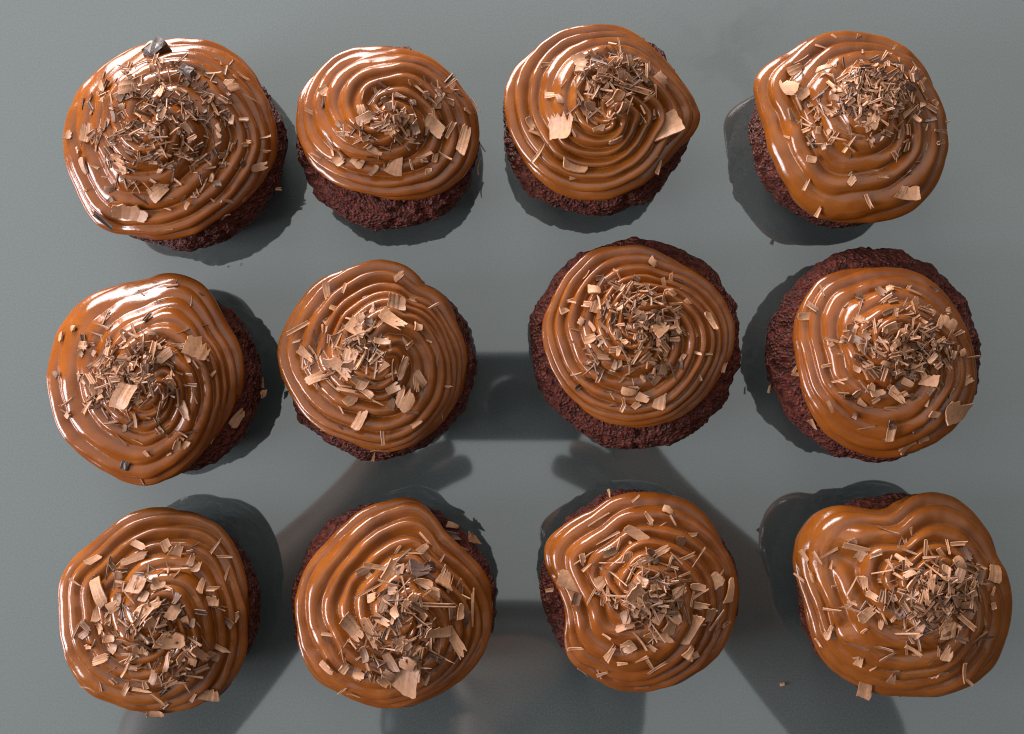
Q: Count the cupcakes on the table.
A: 12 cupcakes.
